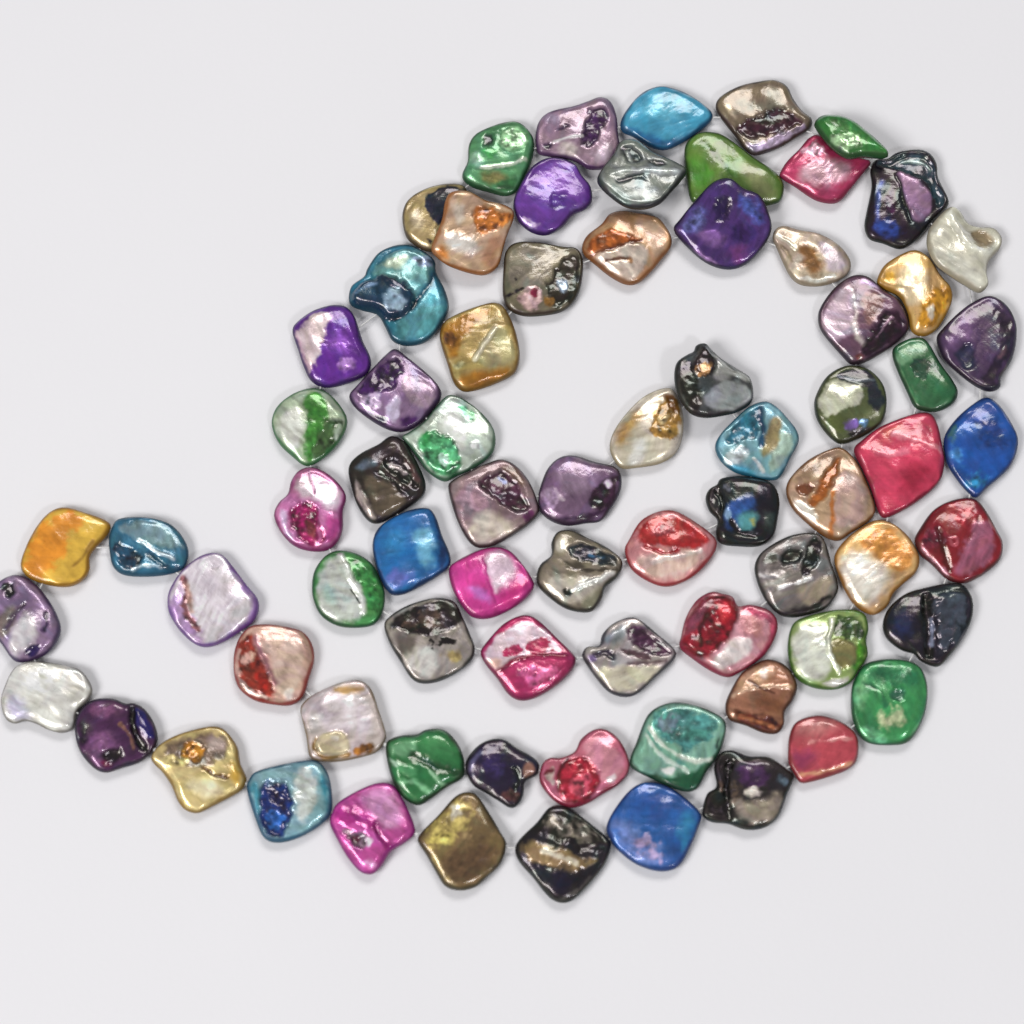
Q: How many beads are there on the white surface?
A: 75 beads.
